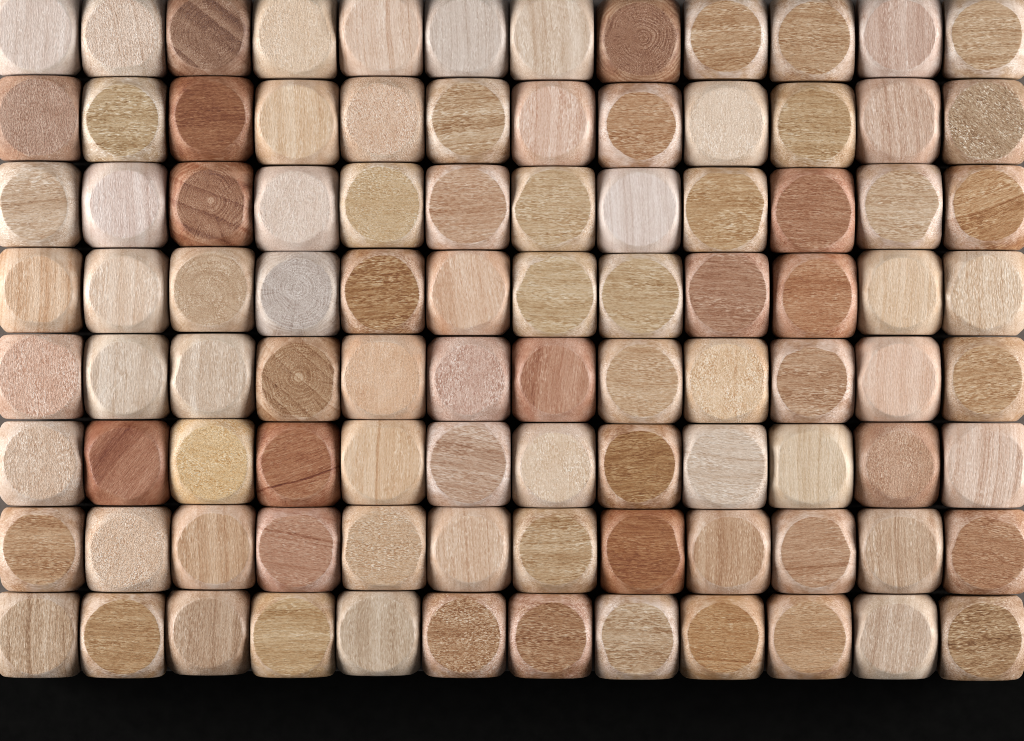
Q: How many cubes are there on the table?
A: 96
